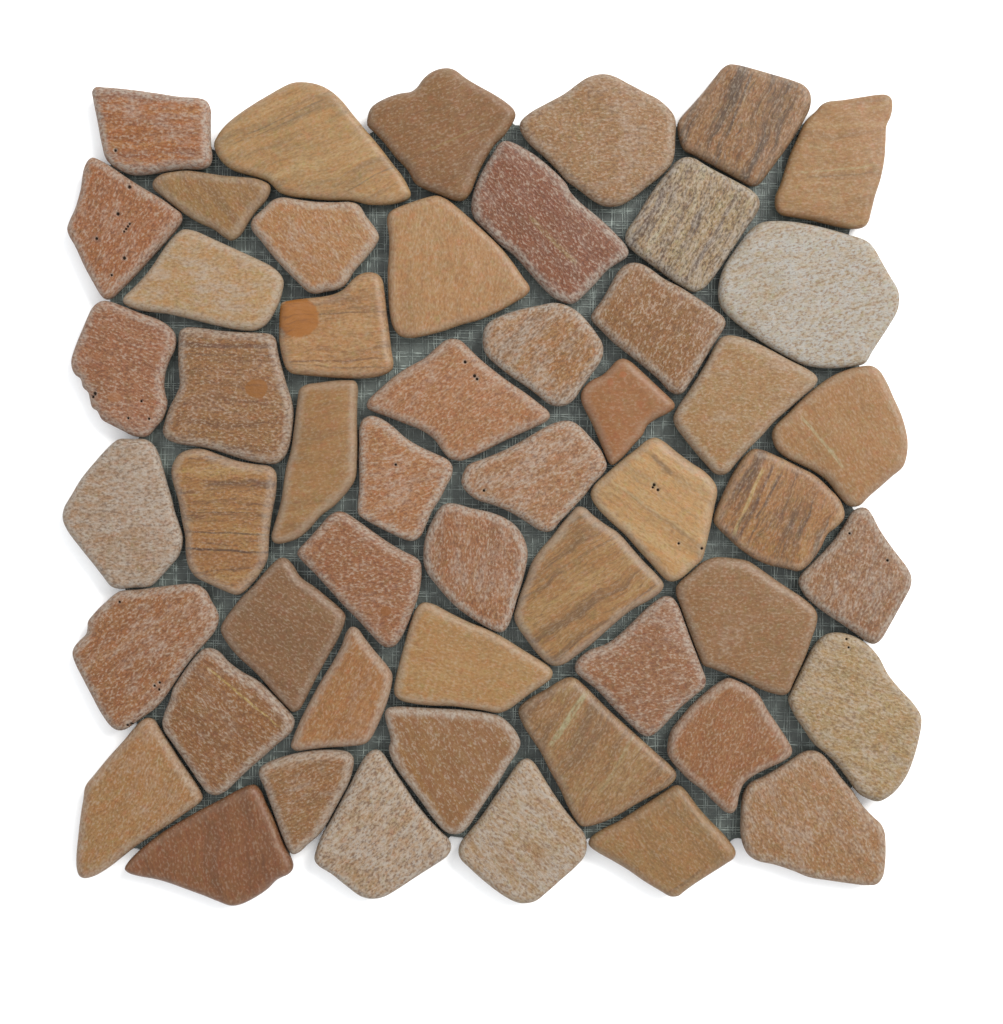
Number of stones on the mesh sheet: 52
